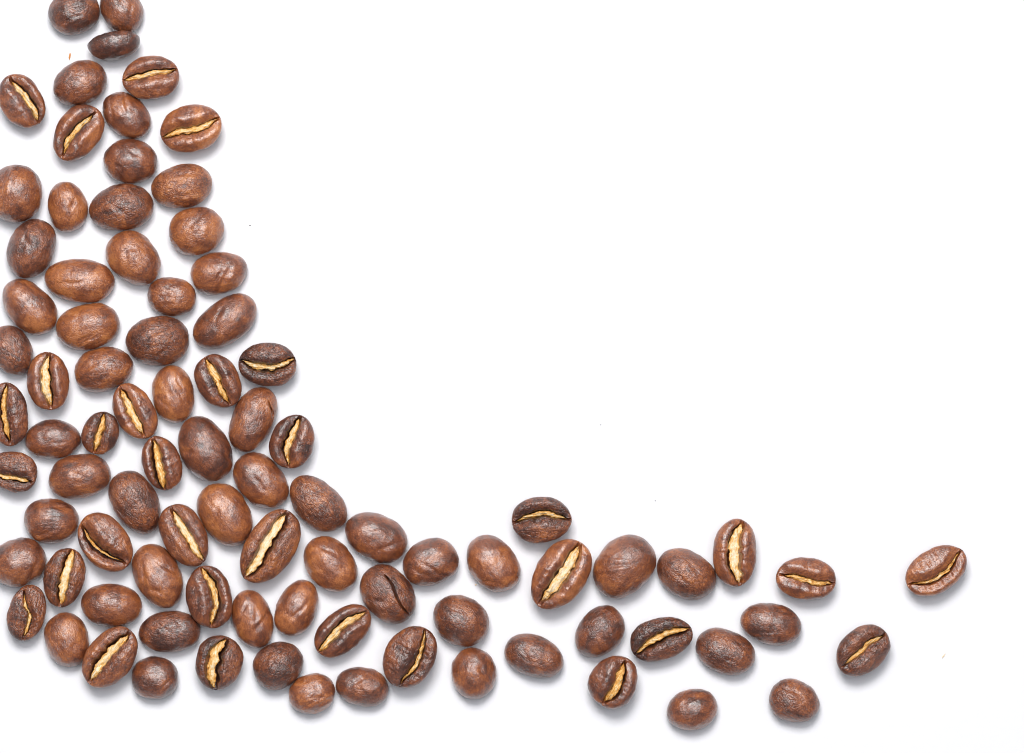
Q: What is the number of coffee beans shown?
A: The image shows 89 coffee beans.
